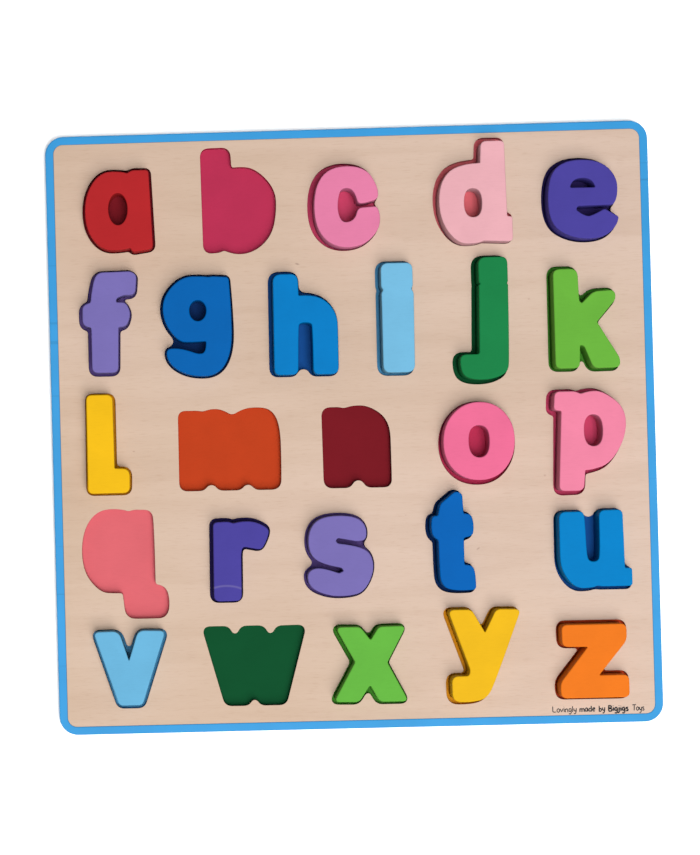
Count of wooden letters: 21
